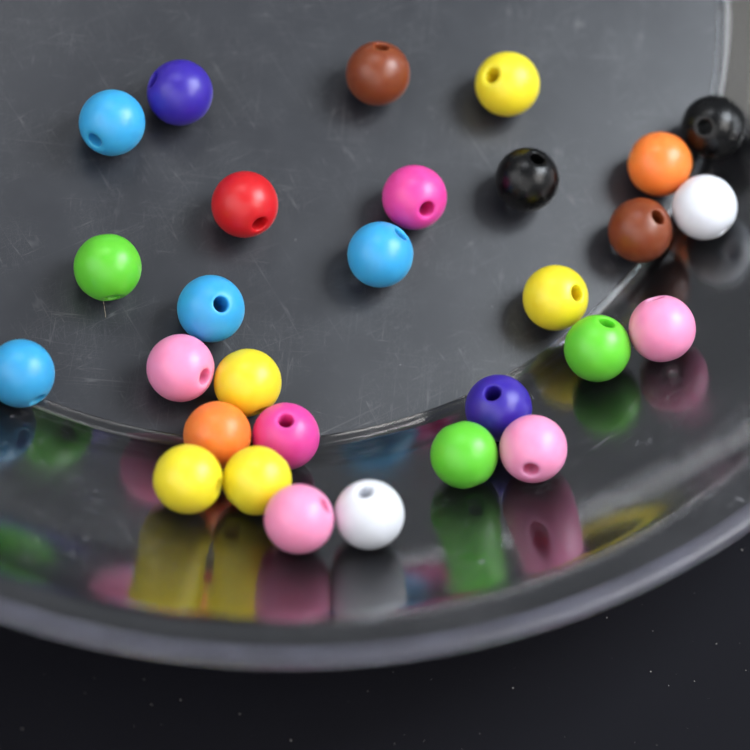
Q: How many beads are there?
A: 29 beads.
